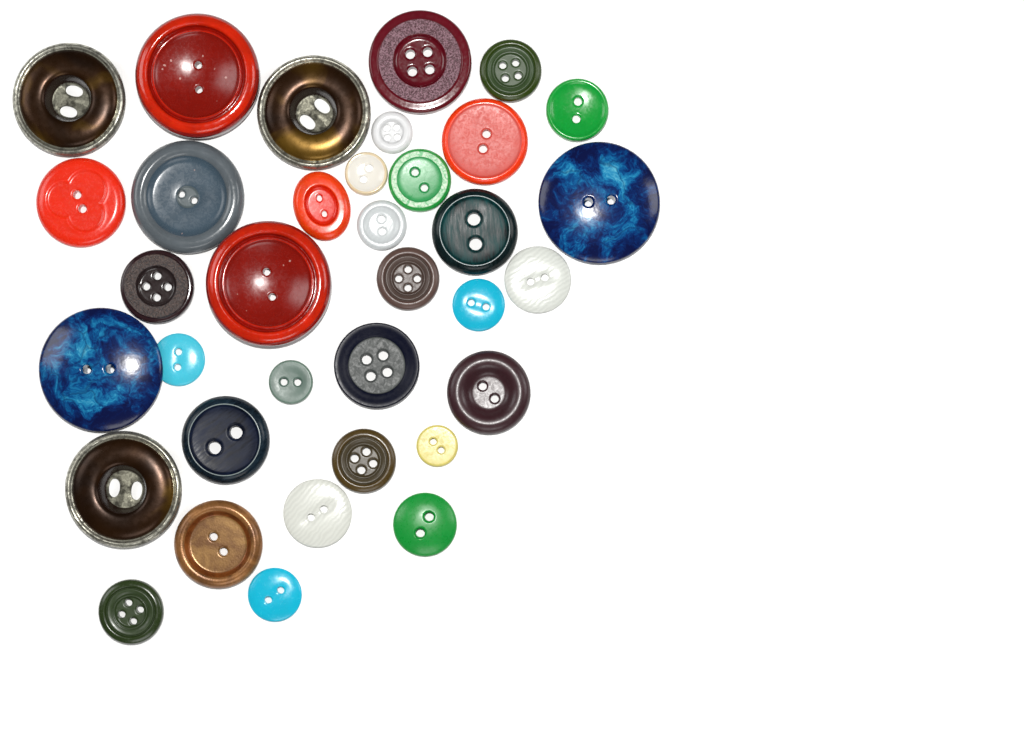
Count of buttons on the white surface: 35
